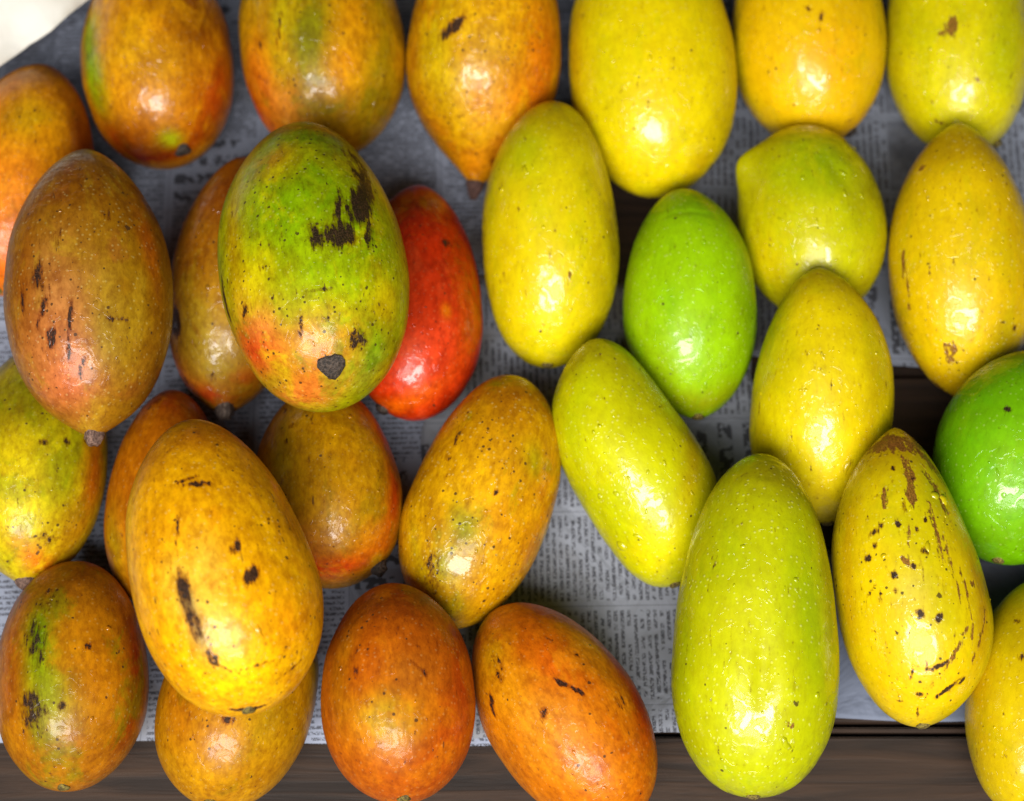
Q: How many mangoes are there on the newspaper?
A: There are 30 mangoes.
